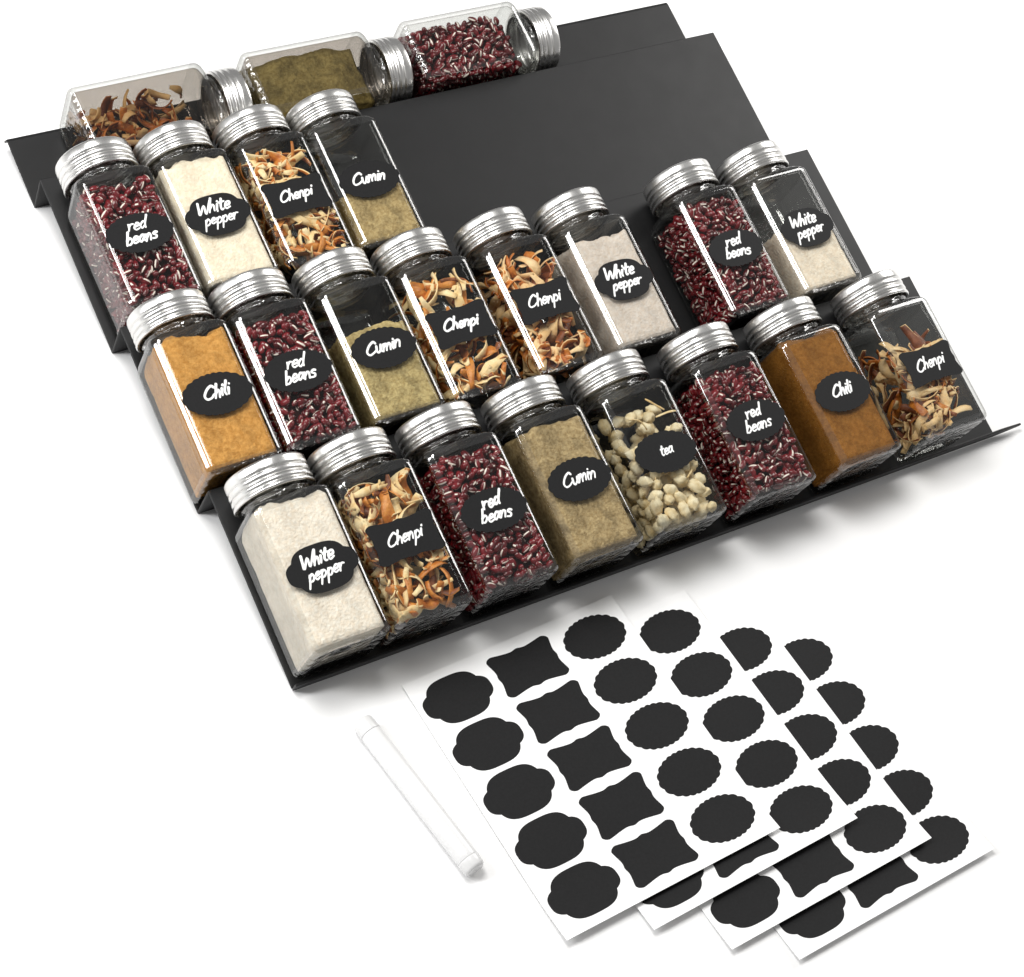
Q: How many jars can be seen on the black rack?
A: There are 23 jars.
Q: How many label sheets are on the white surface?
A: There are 4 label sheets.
